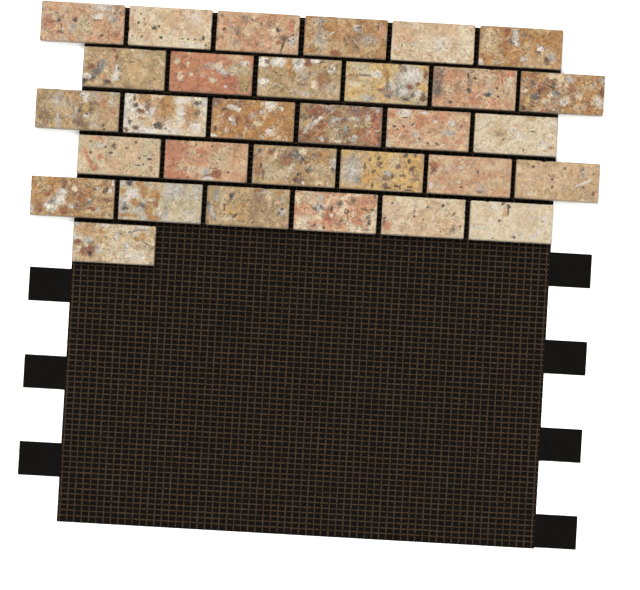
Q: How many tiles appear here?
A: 31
